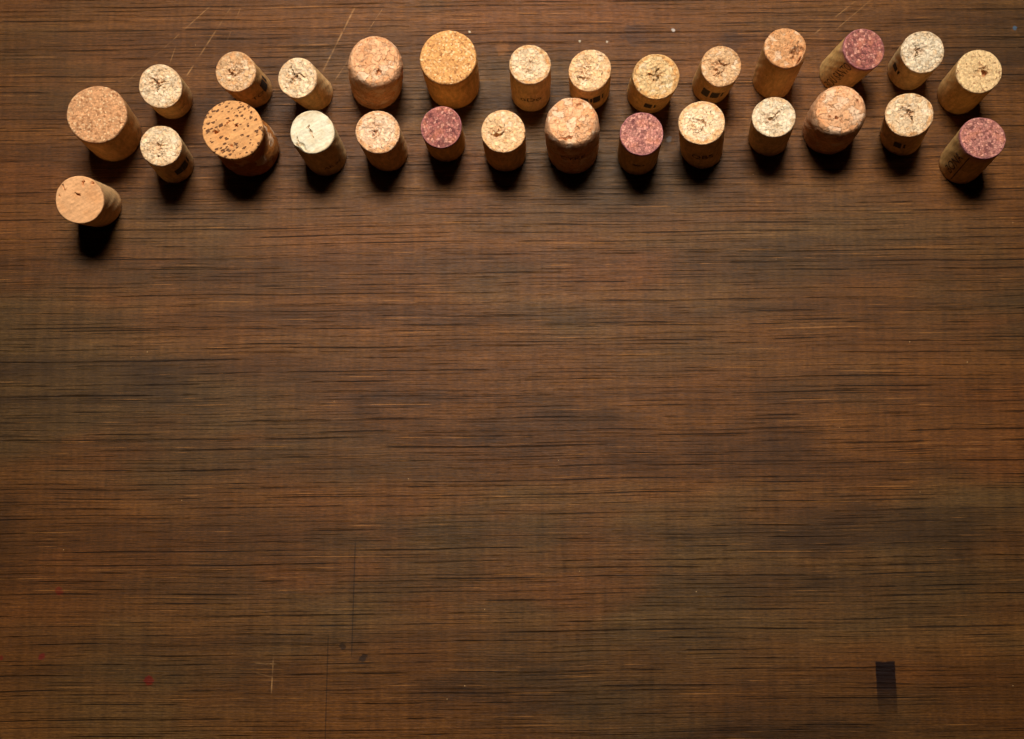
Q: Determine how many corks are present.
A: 28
